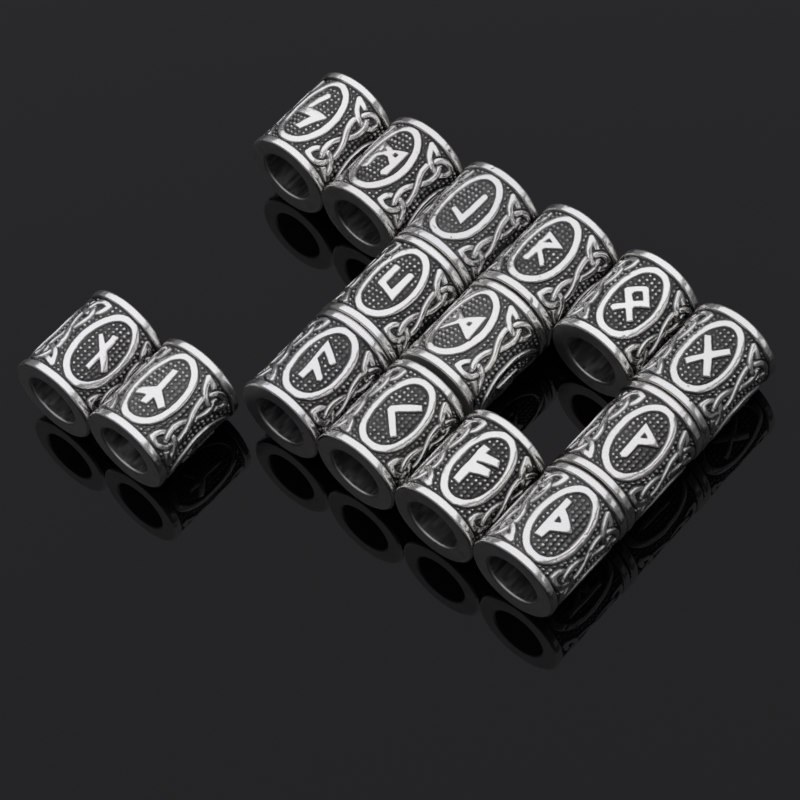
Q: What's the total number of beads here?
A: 15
